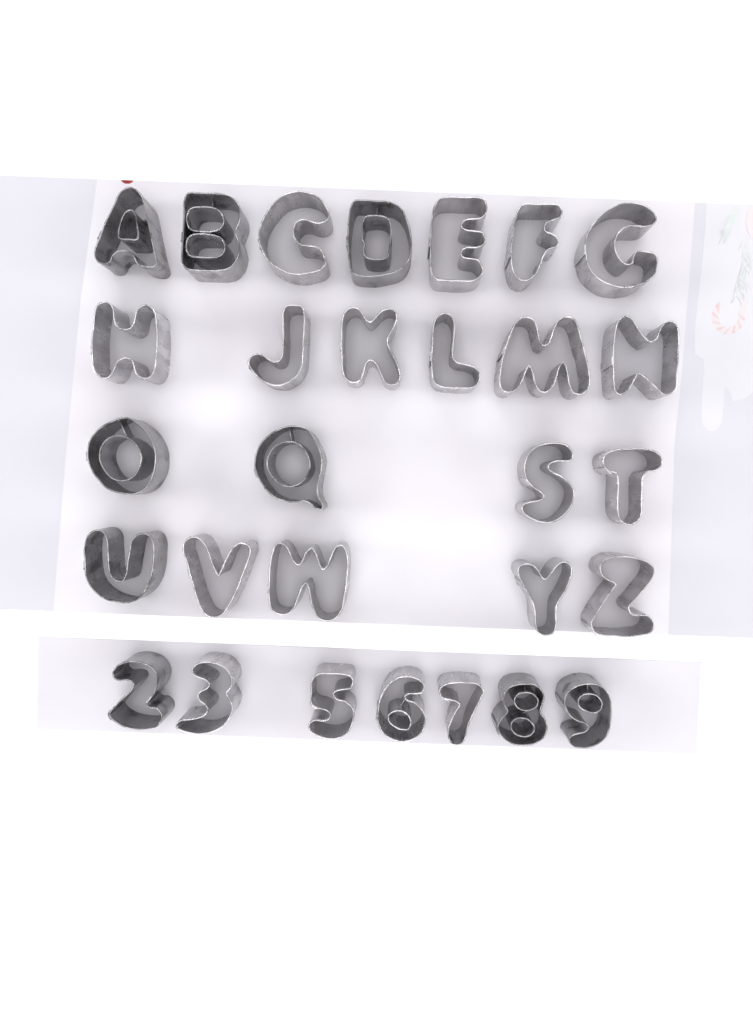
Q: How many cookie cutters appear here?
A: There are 29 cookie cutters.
